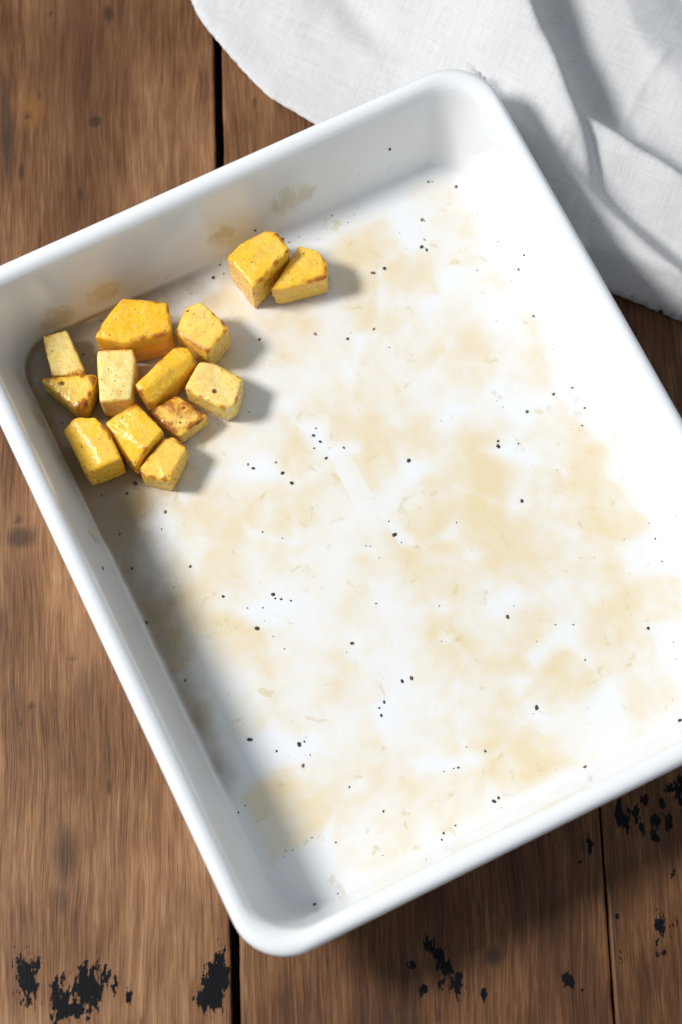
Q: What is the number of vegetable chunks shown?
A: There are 13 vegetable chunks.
